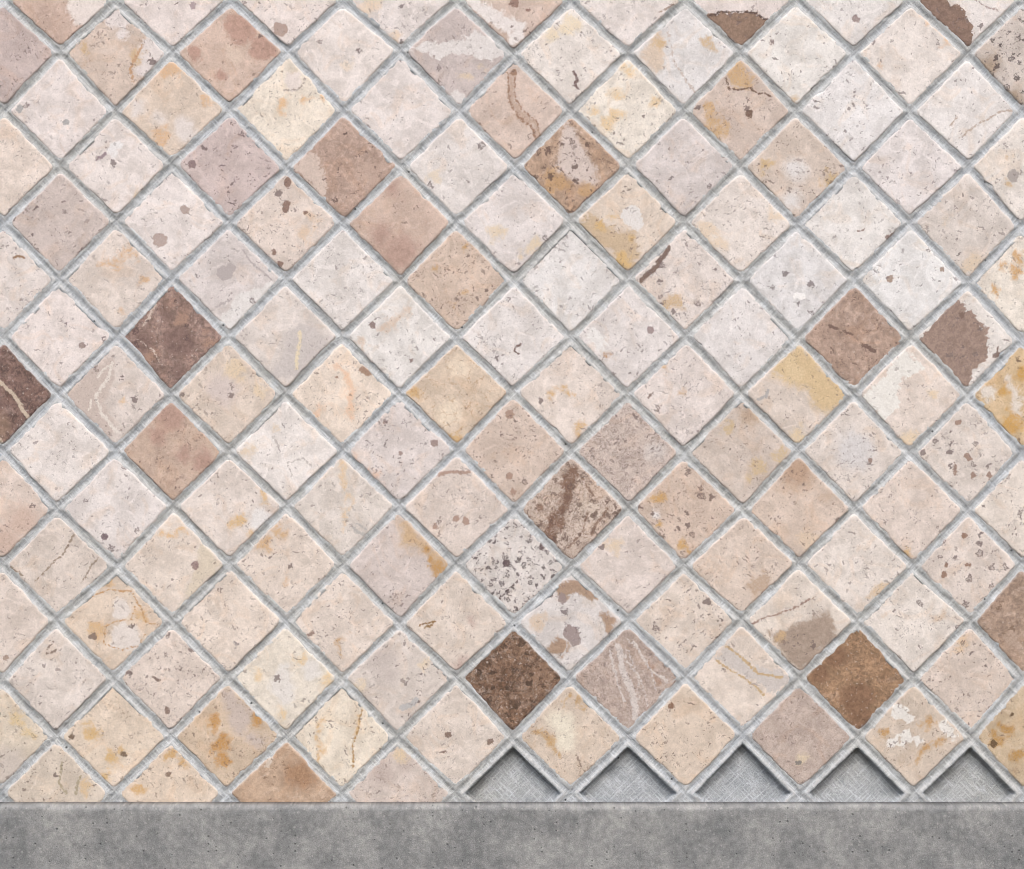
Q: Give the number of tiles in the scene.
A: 137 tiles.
